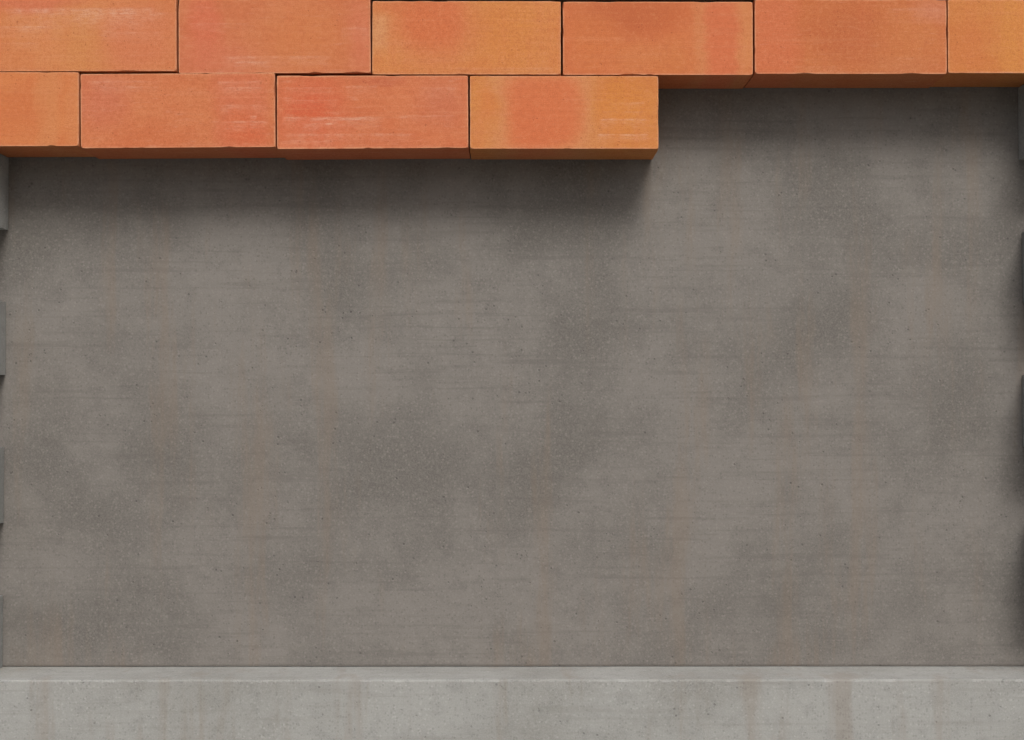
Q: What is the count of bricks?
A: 10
